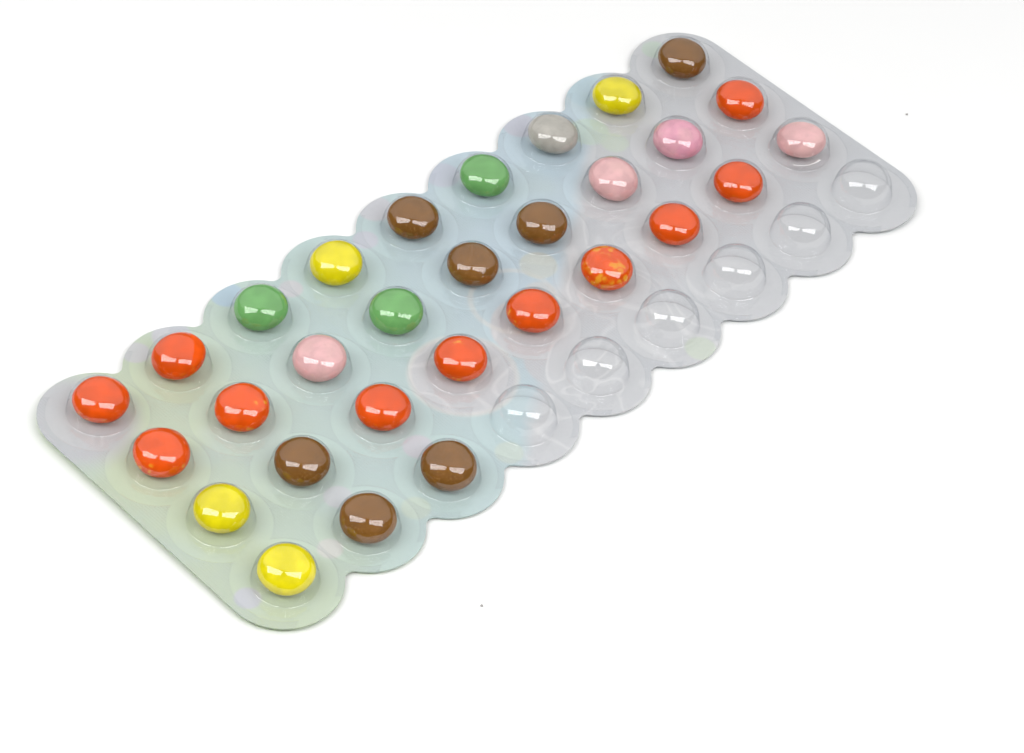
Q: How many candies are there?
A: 30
